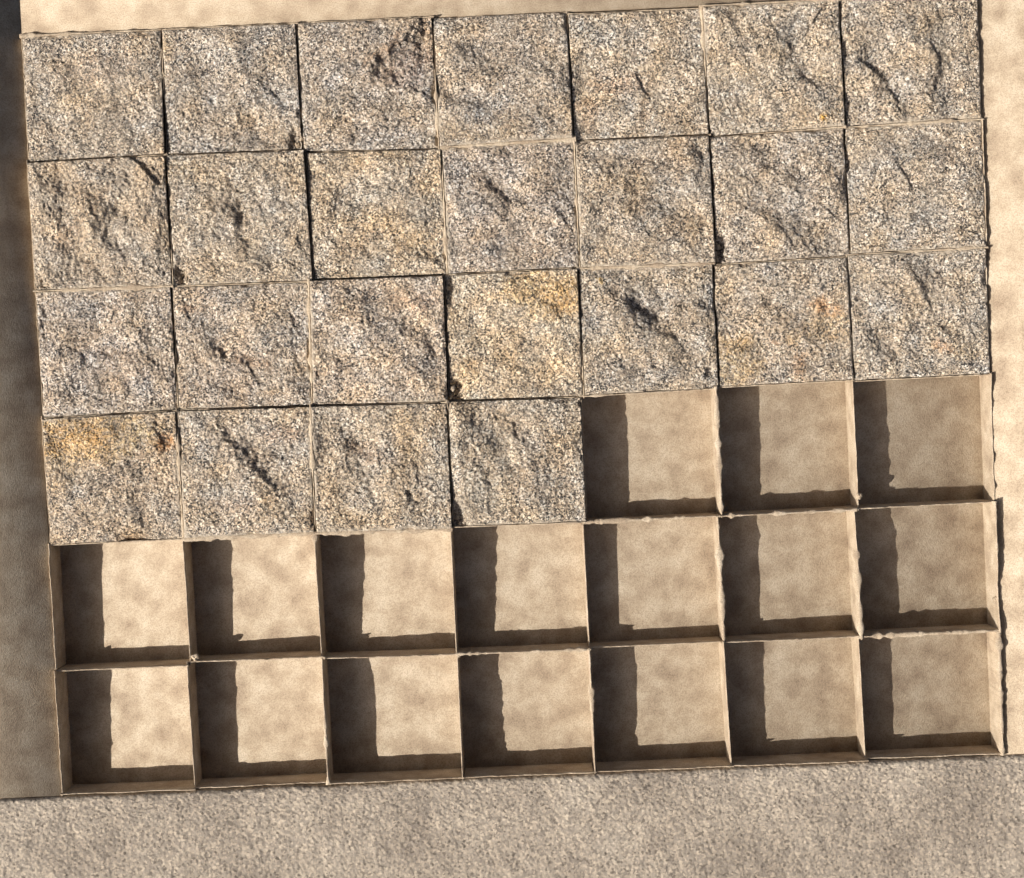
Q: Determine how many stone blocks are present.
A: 25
